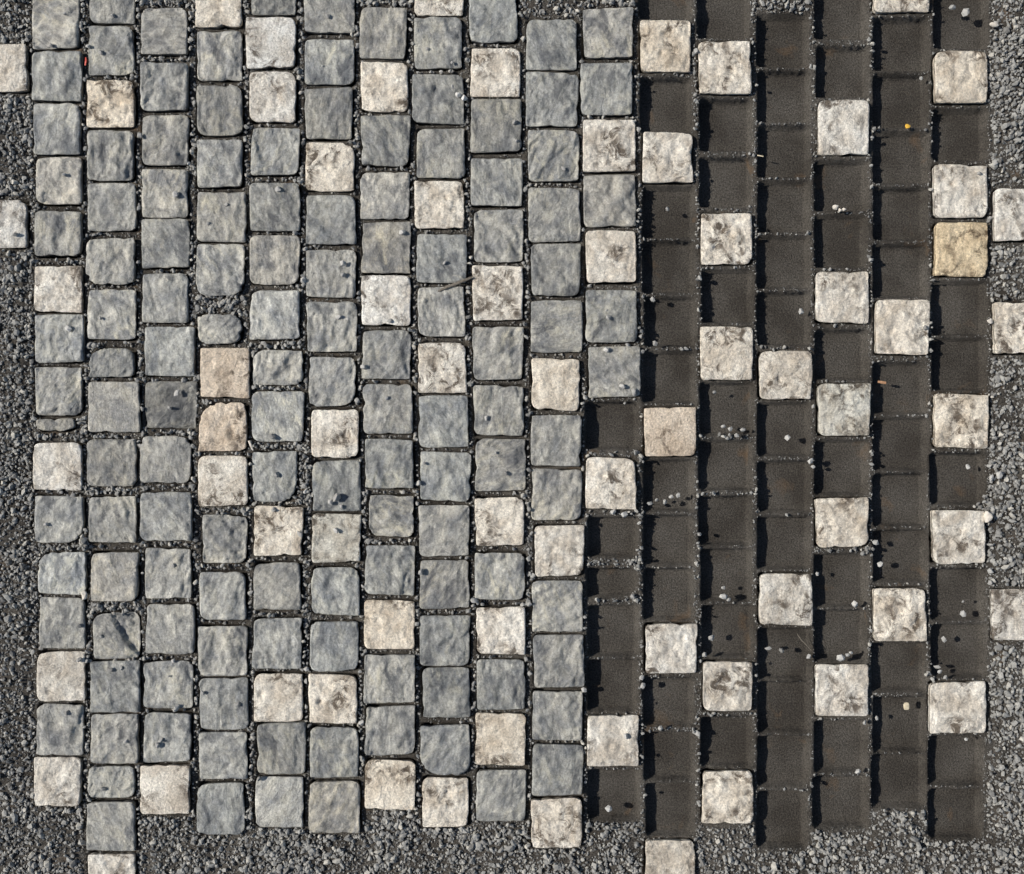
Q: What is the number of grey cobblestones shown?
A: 128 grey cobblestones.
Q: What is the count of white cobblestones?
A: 70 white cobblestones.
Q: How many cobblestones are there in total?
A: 198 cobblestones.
